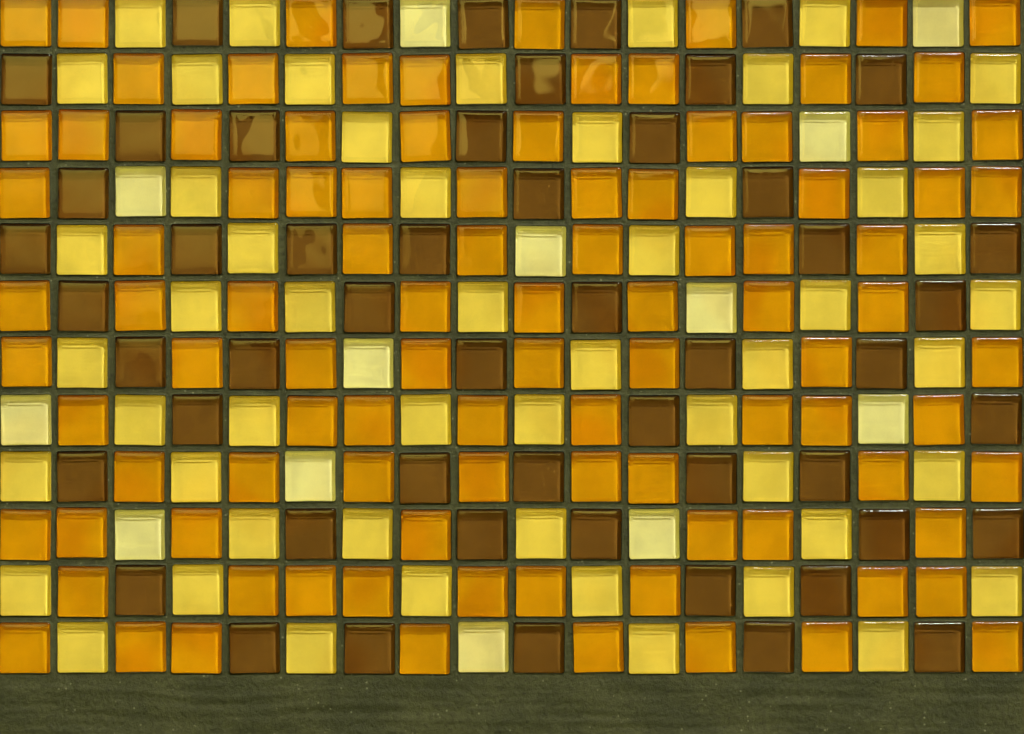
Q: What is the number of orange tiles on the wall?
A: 98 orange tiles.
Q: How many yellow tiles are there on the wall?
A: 53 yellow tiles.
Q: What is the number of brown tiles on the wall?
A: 52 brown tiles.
